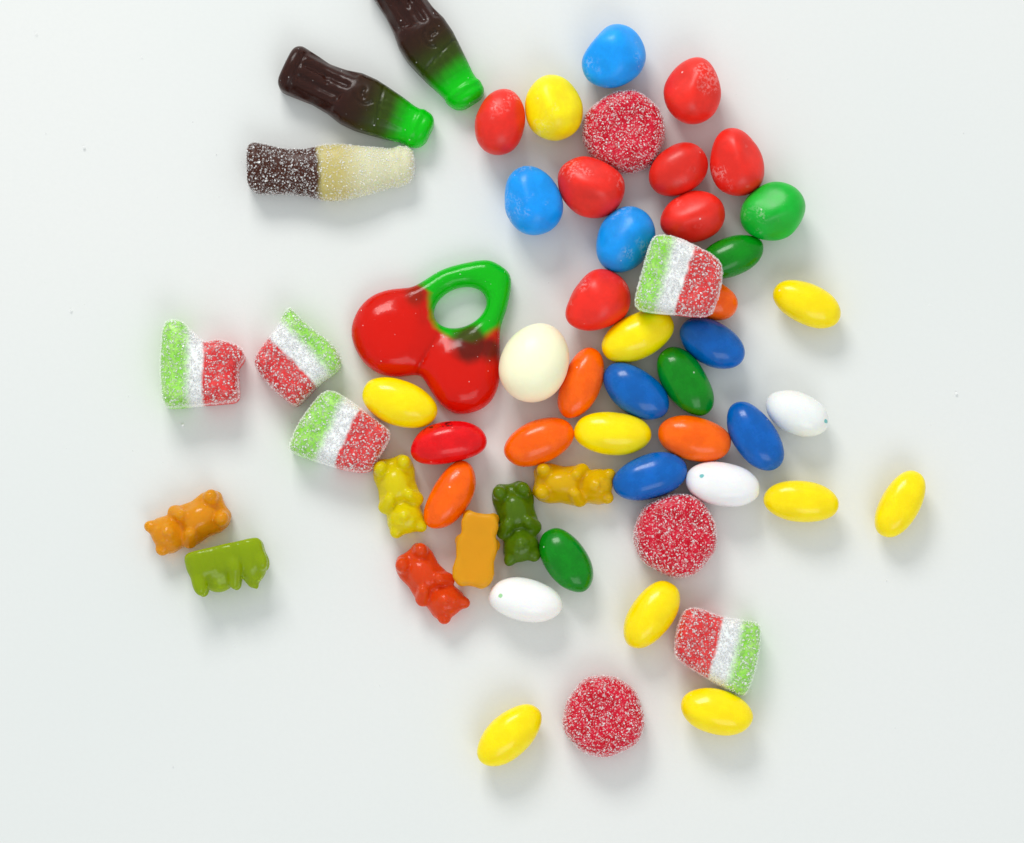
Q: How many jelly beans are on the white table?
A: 25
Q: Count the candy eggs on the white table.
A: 13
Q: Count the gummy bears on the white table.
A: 7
